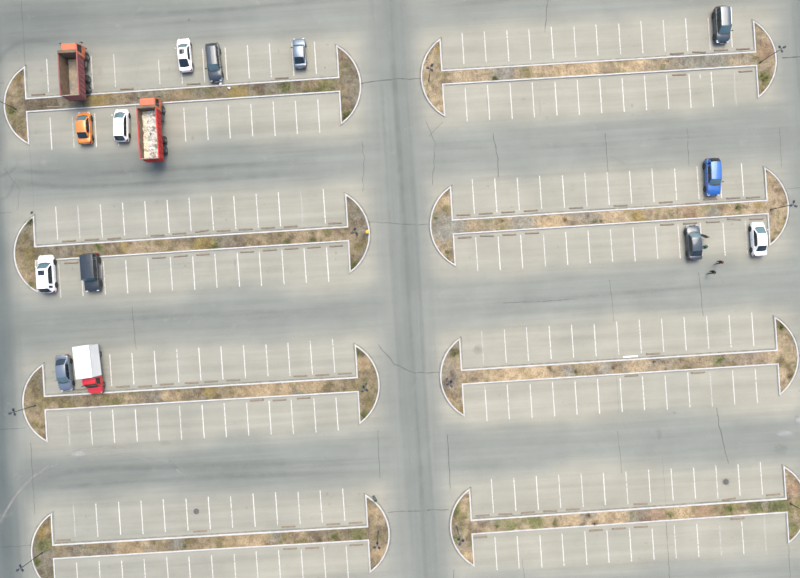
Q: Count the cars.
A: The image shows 12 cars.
